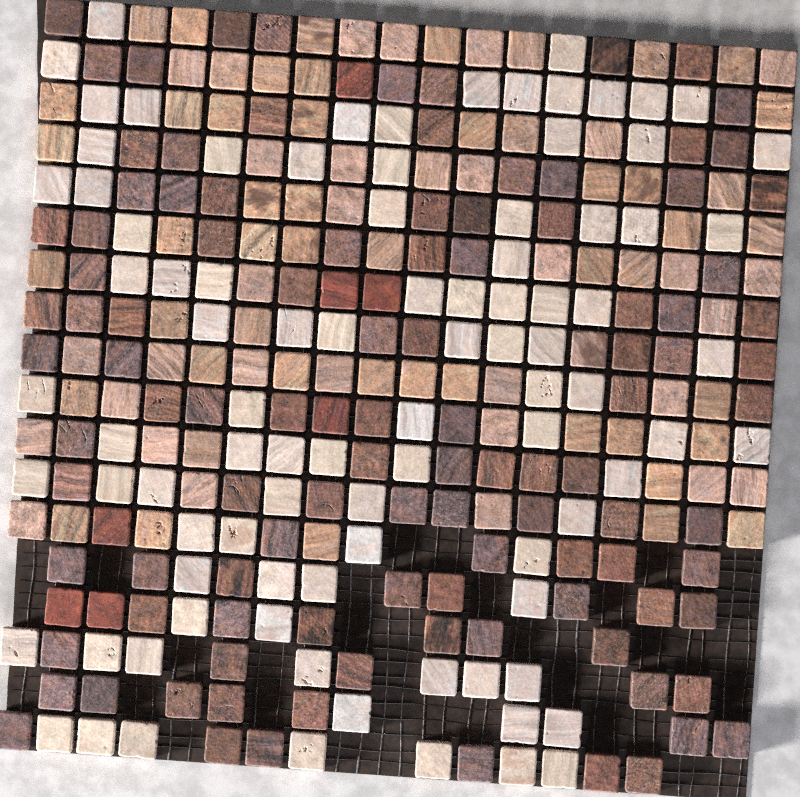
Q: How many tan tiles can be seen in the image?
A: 83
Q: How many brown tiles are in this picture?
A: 106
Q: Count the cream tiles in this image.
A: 91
